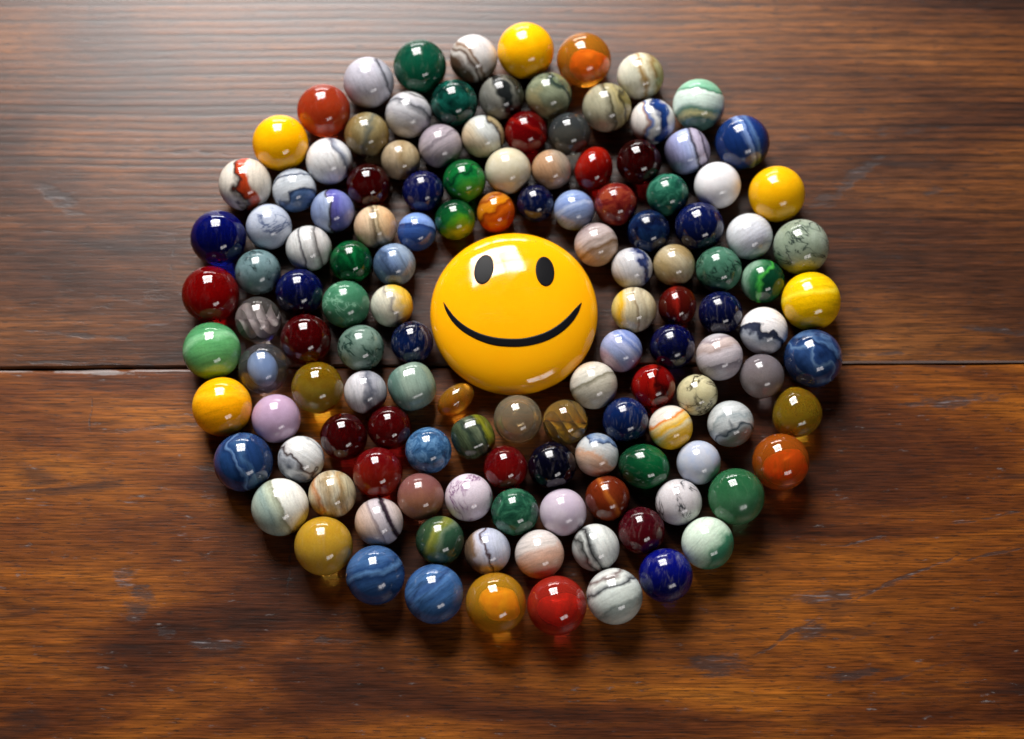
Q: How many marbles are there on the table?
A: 130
